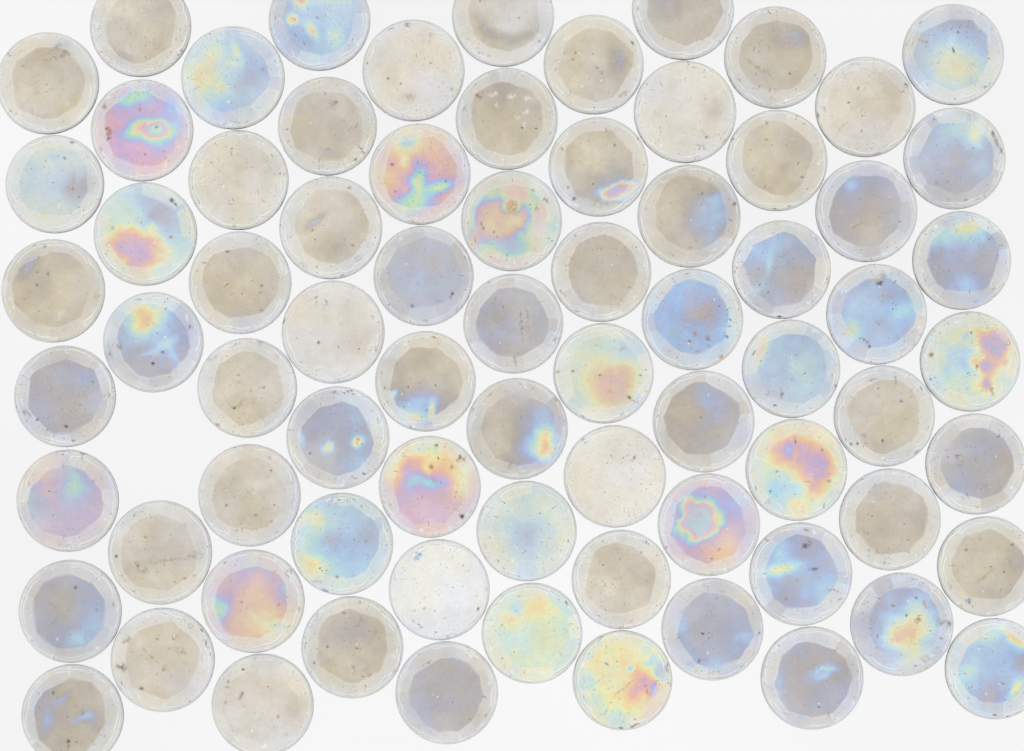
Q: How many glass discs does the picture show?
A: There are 75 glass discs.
